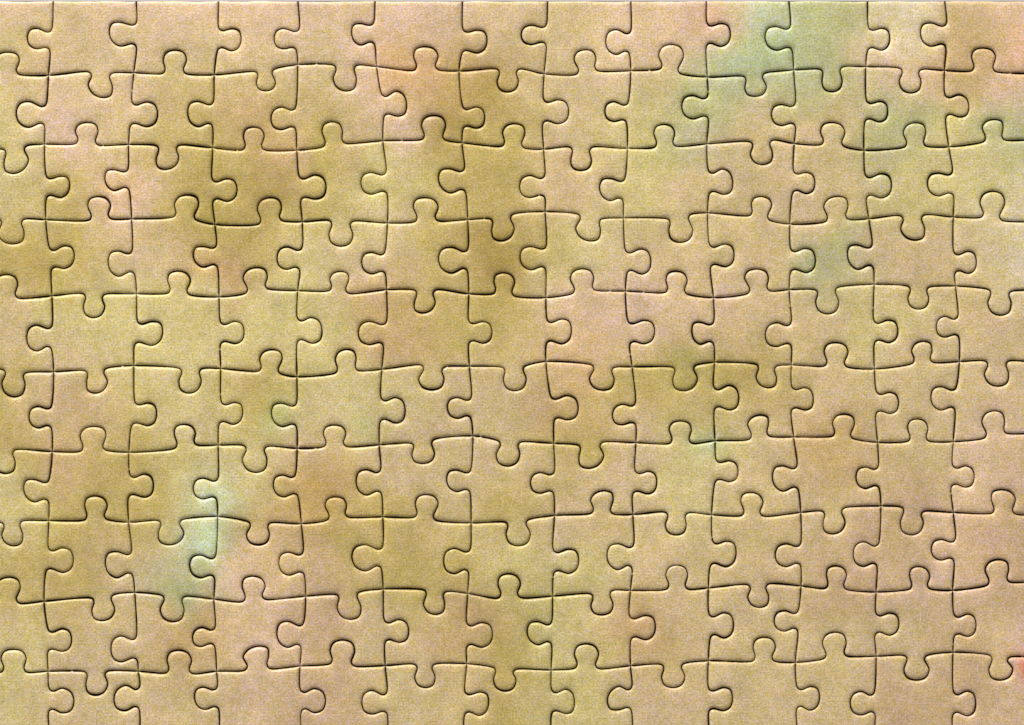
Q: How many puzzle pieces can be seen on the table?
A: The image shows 130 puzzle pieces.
